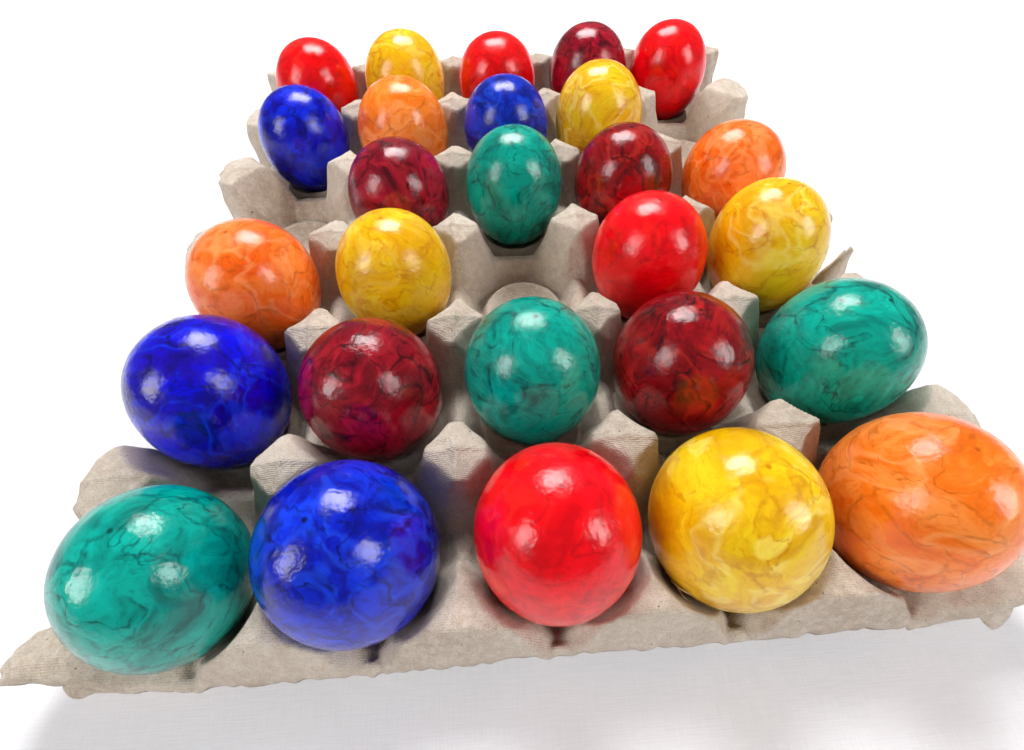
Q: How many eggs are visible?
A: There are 27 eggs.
